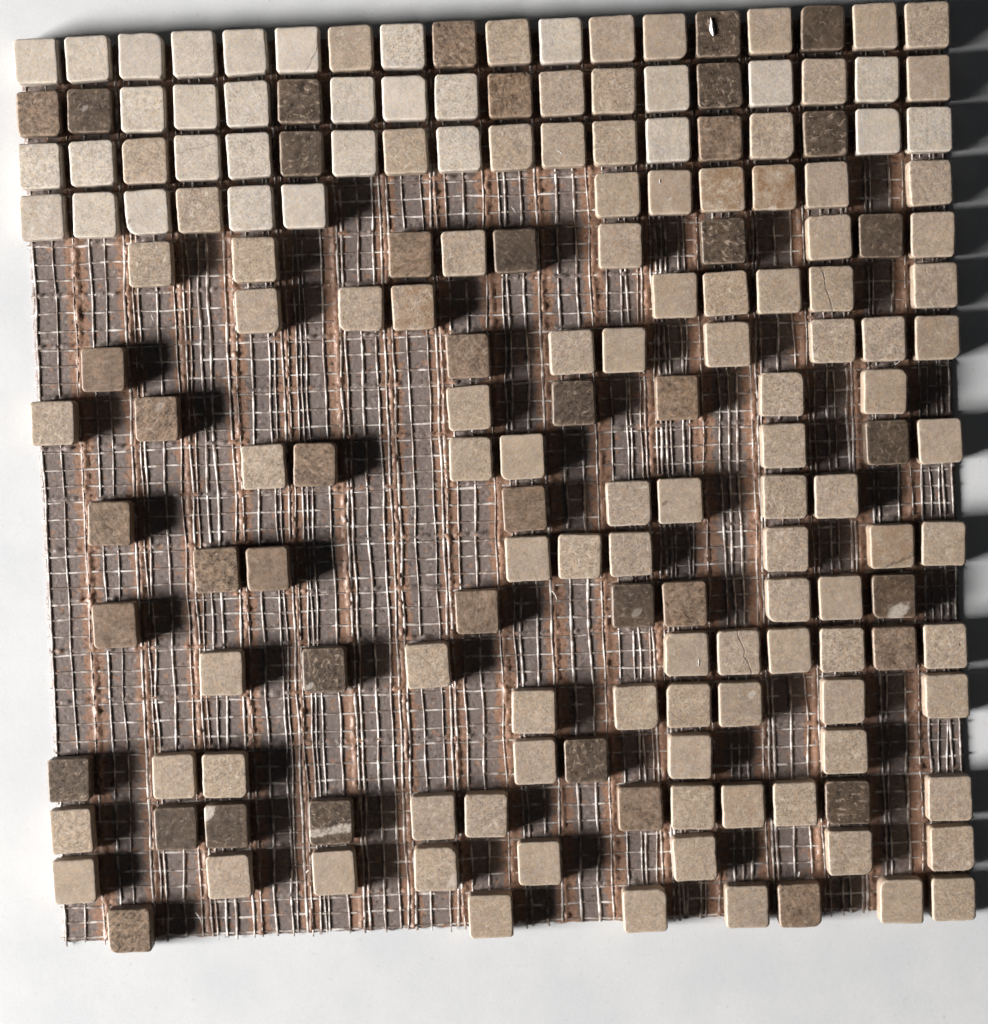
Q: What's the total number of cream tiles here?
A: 31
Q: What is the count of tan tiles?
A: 103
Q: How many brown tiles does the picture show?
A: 42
